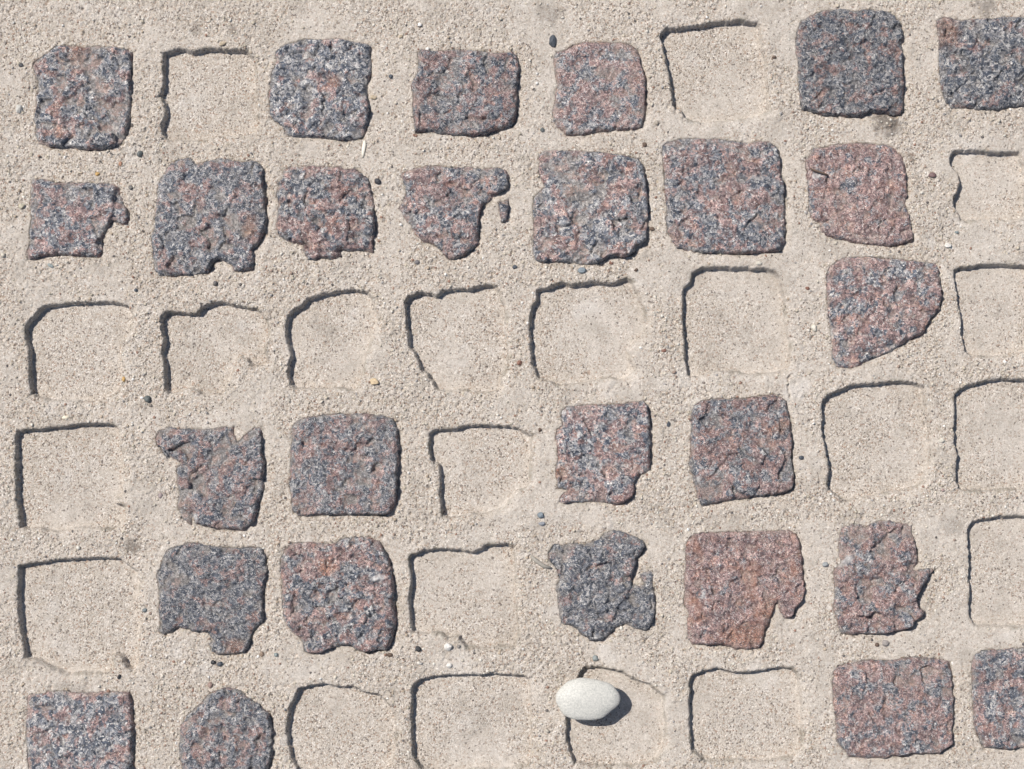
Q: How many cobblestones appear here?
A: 27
